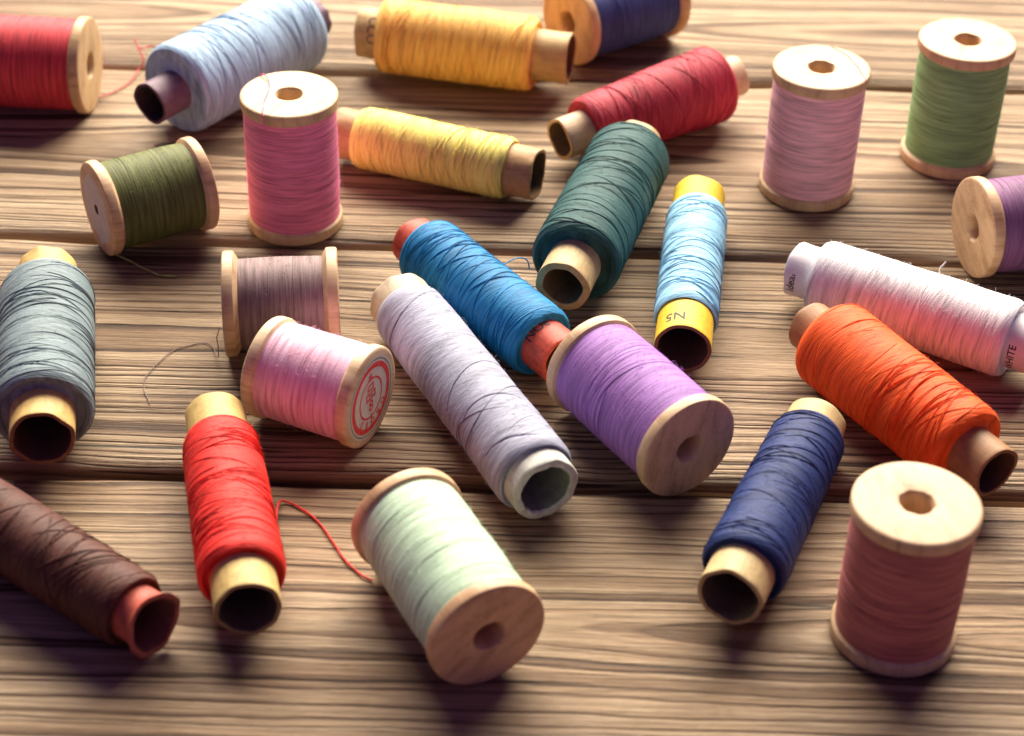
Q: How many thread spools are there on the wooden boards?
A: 26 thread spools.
